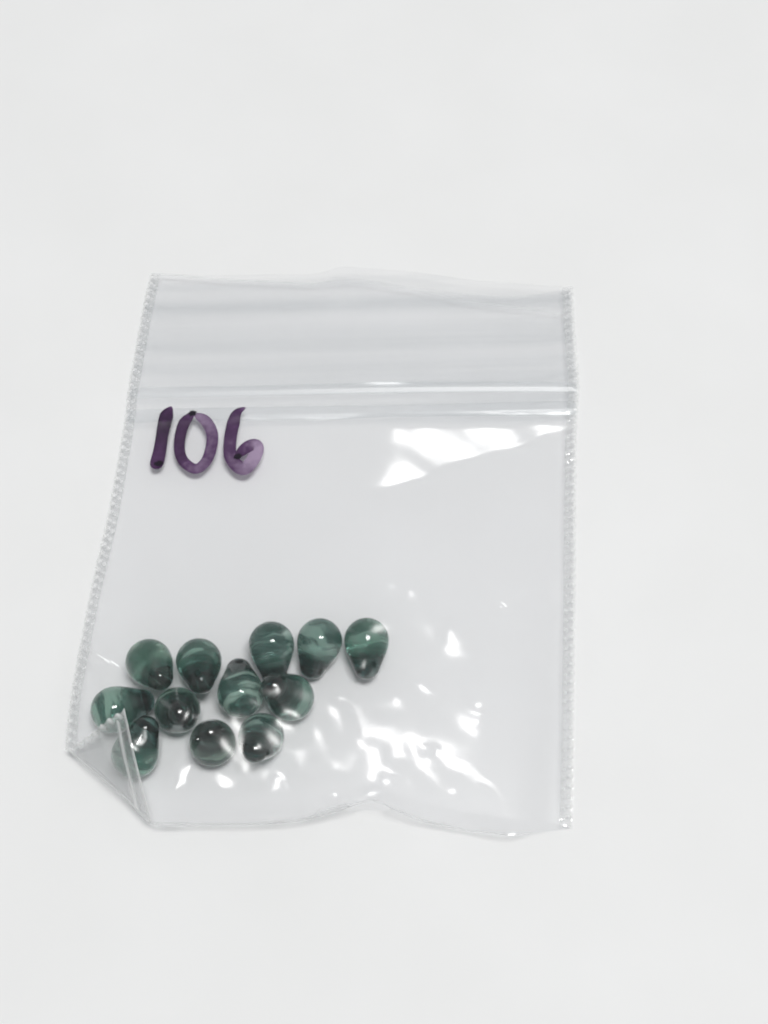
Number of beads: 12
